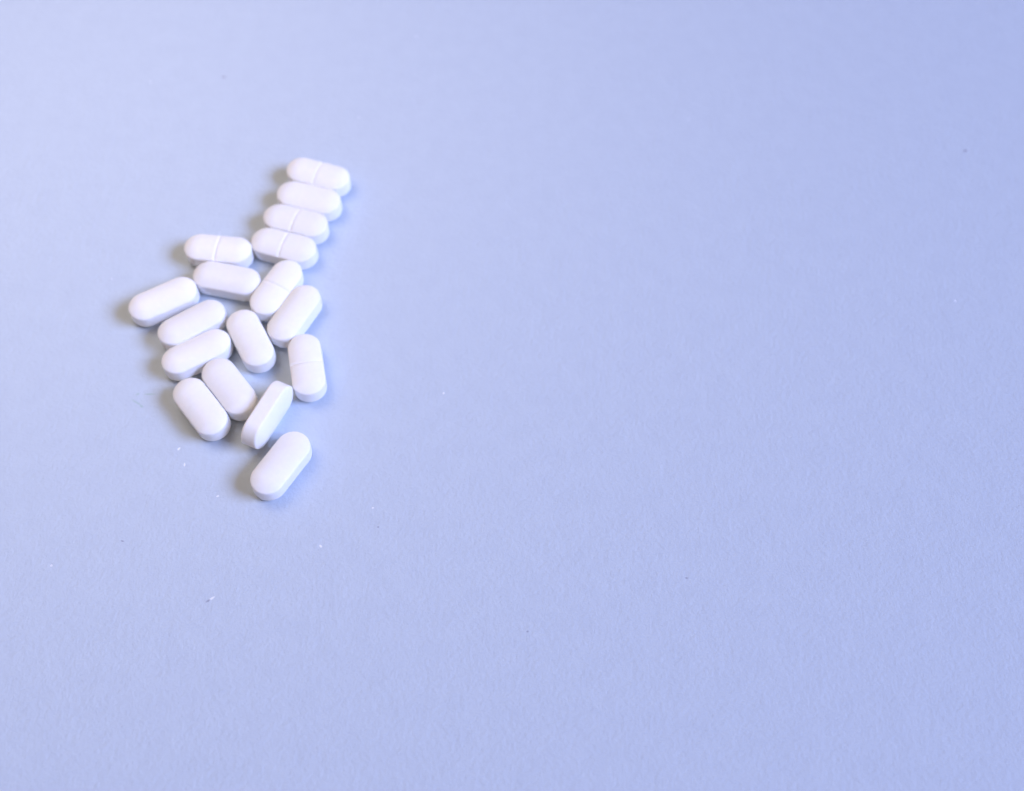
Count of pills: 17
